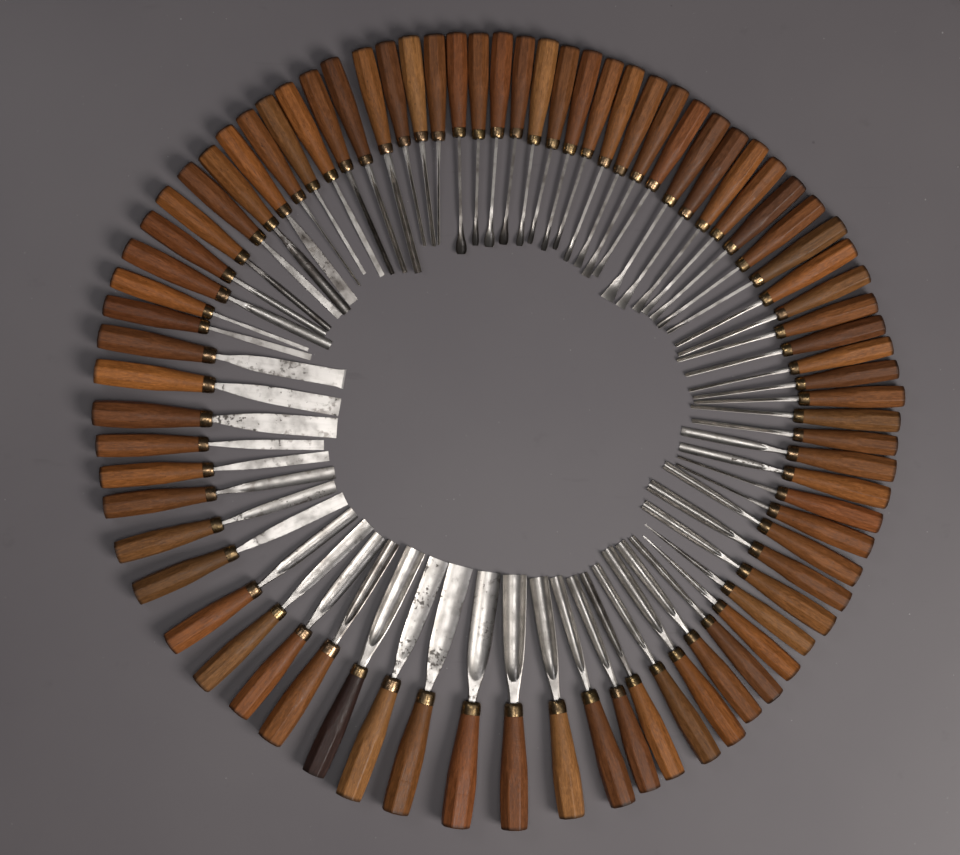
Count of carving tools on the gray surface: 79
